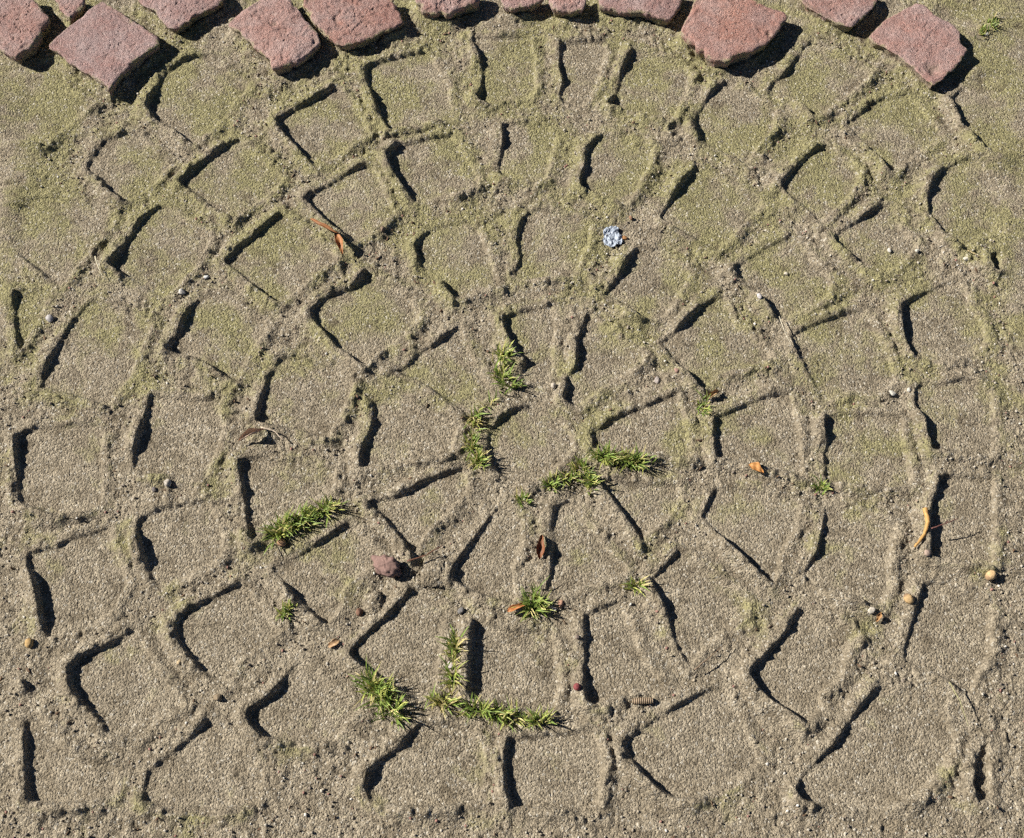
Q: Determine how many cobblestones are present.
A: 13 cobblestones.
